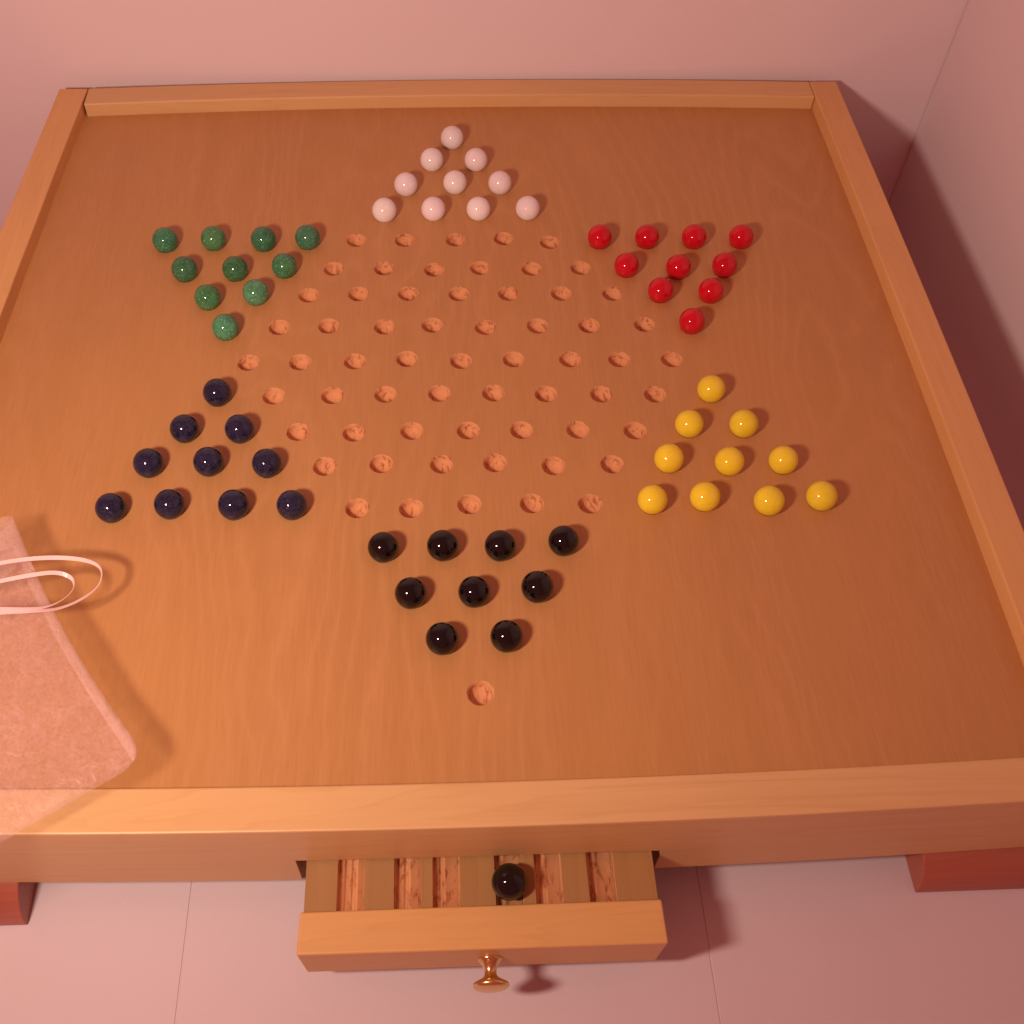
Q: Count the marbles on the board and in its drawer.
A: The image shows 60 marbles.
